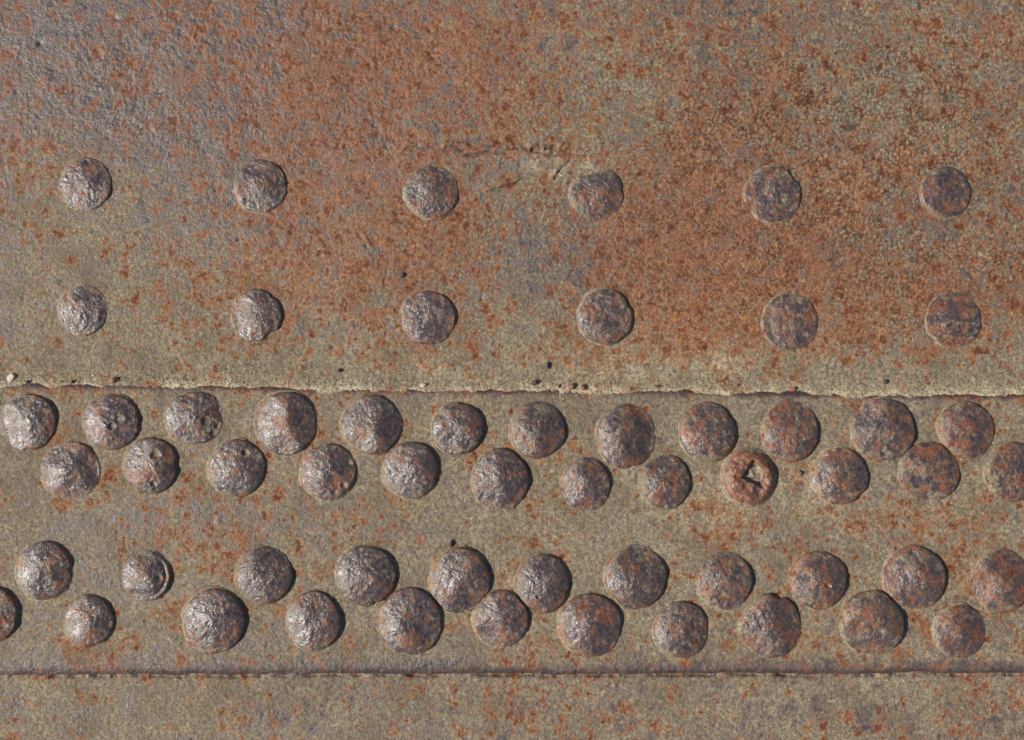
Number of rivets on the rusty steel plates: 58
